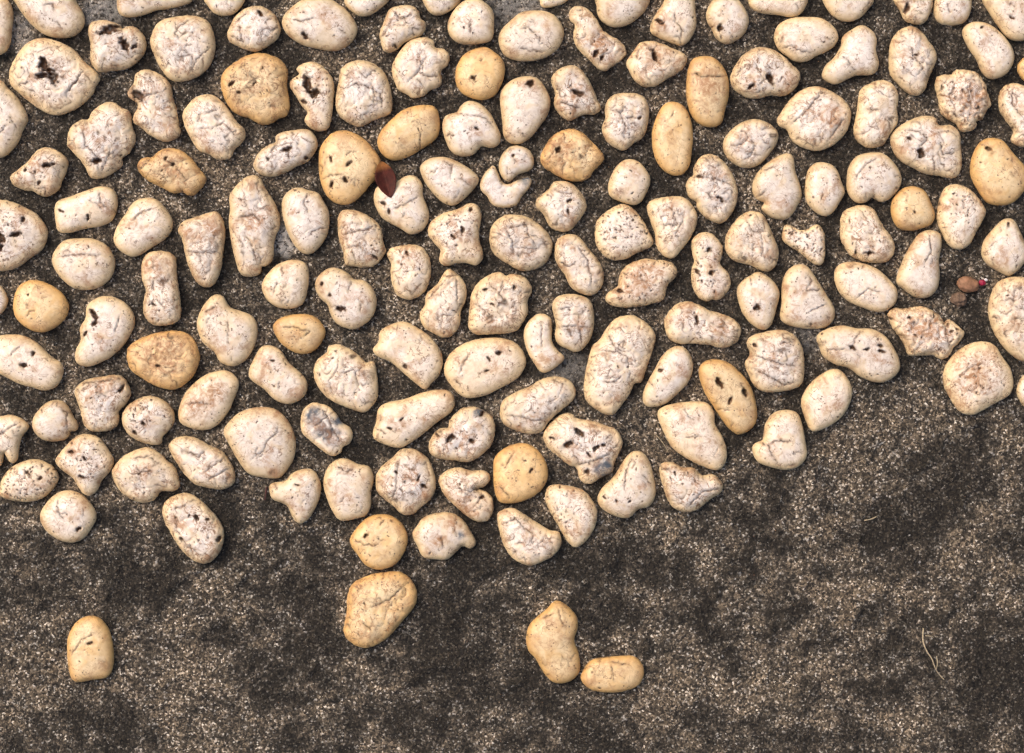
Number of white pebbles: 137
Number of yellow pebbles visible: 21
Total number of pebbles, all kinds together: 158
